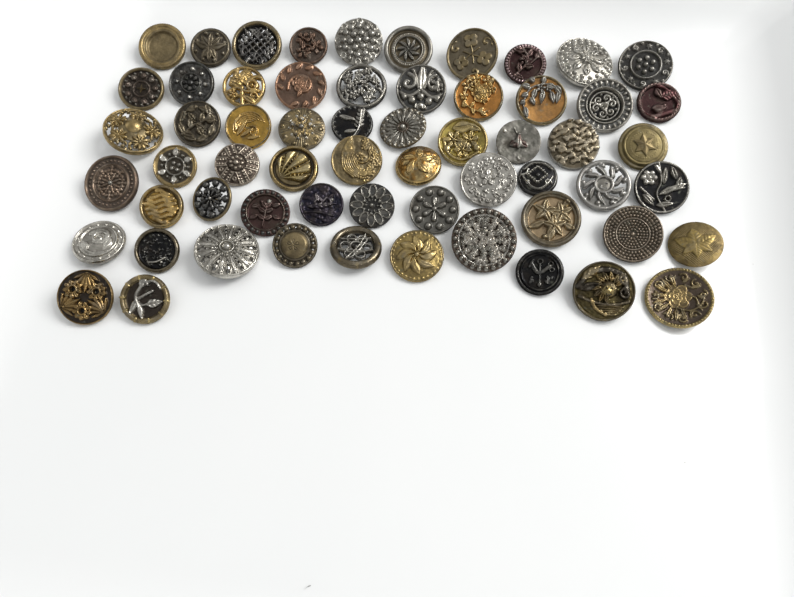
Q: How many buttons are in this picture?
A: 61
